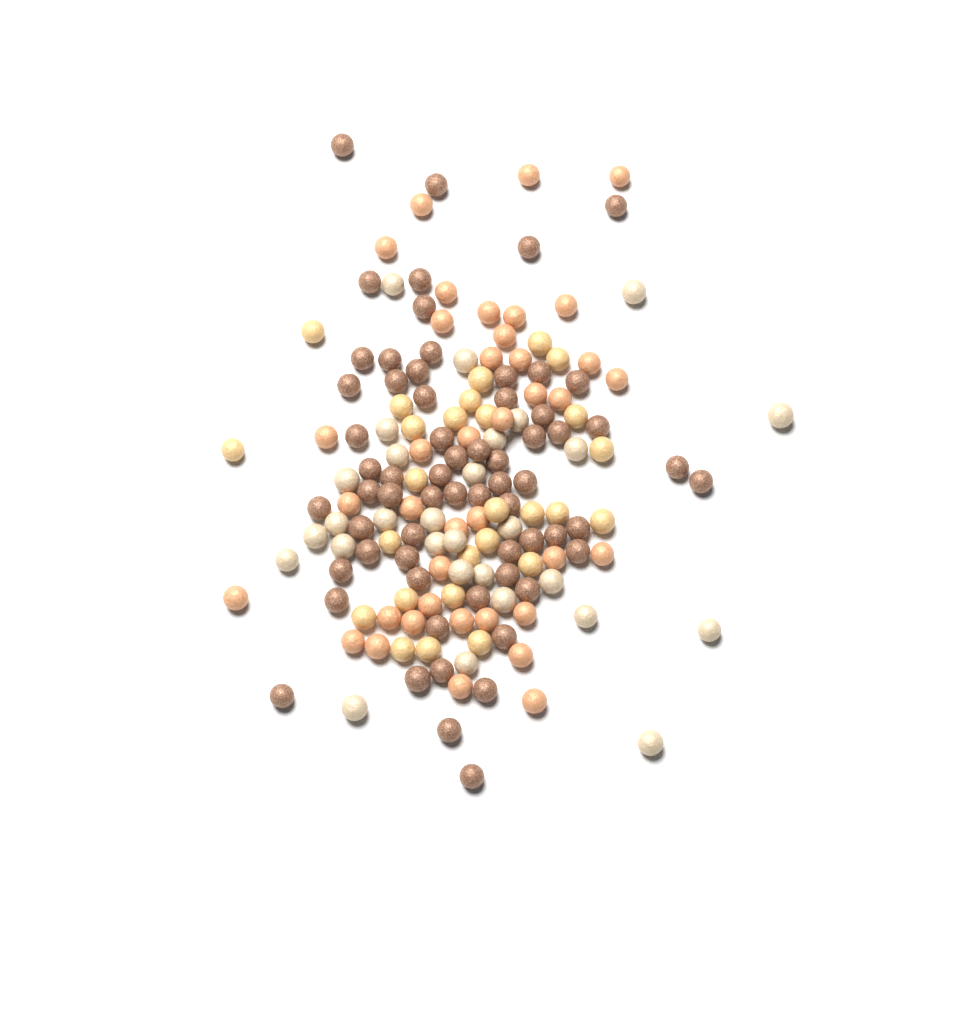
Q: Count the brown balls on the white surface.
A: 64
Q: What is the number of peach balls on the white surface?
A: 39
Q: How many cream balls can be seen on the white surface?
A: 29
